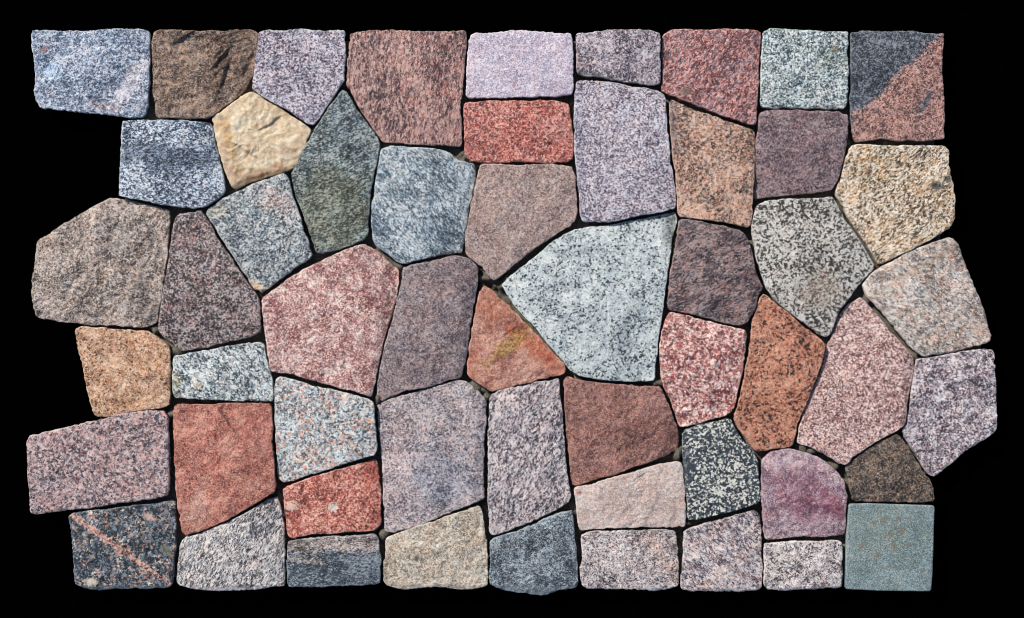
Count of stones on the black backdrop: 55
